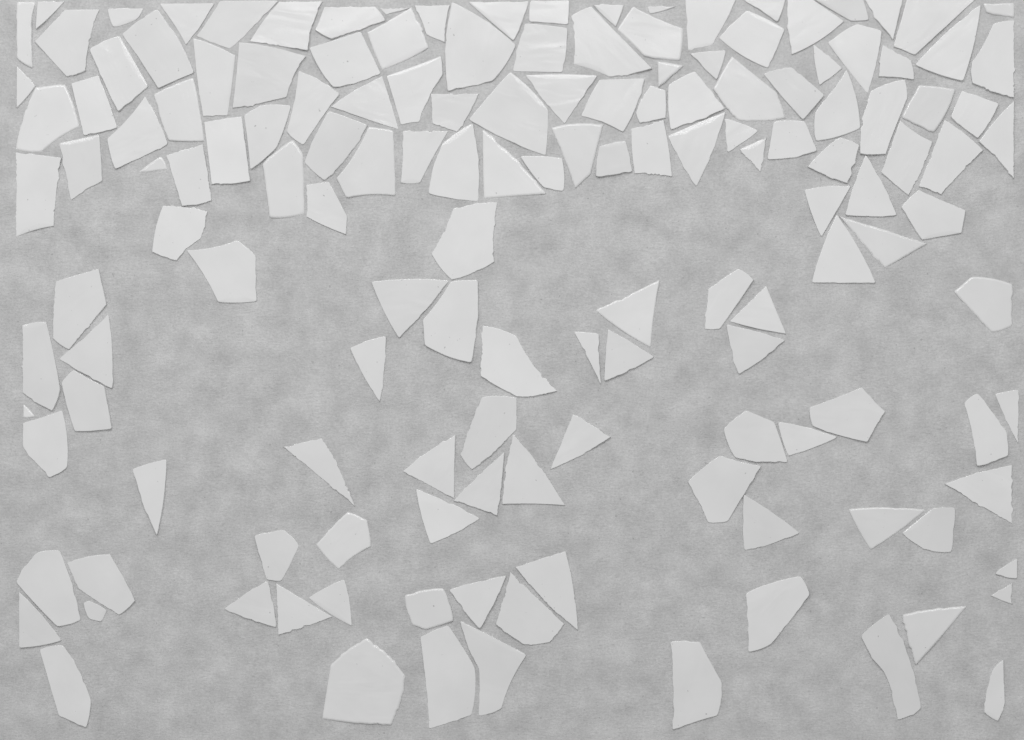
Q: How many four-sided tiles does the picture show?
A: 48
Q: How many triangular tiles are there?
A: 55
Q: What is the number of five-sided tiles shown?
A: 48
